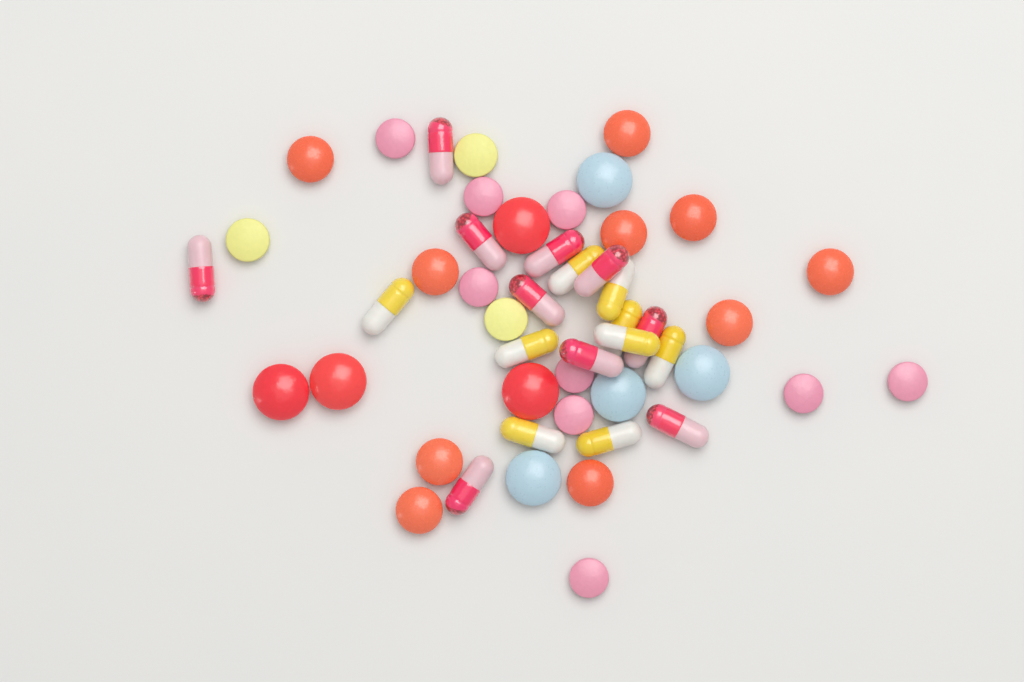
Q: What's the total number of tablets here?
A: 30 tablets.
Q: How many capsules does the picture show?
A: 19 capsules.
